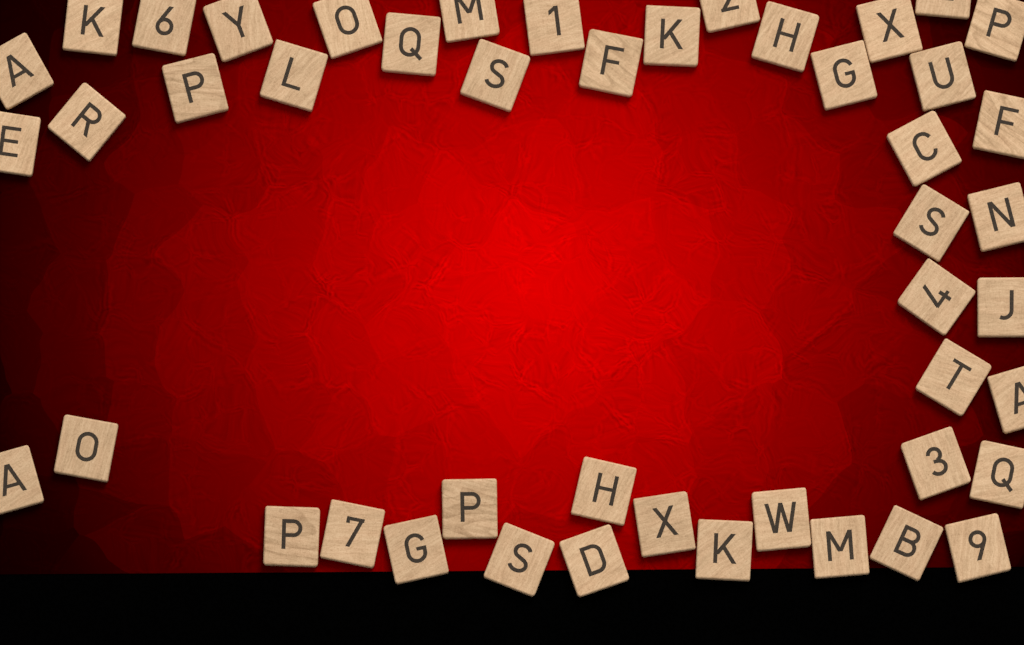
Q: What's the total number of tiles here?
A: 47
